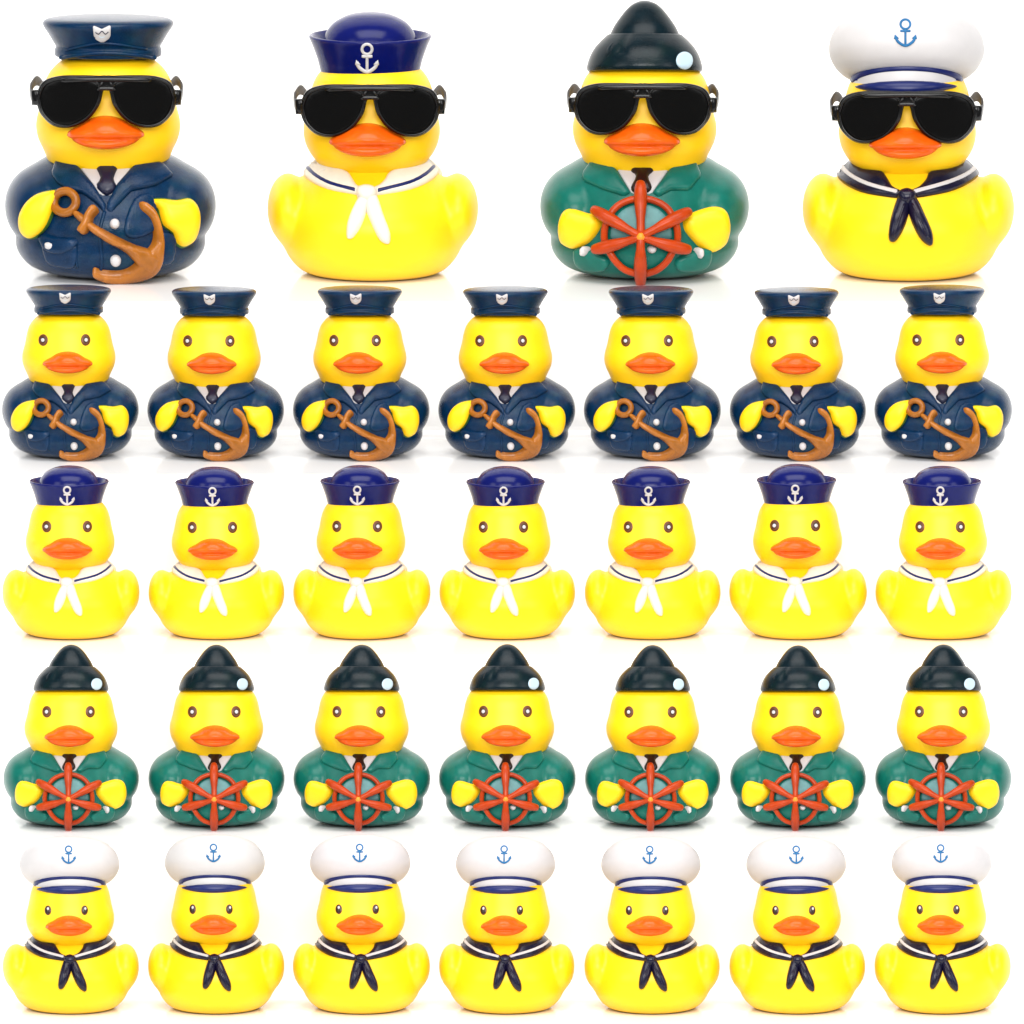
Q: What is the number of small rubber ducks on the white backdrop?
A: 28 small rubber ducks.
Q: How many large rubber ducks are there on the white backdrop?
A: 4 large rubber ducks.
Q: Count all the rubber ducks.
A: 32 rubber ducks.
